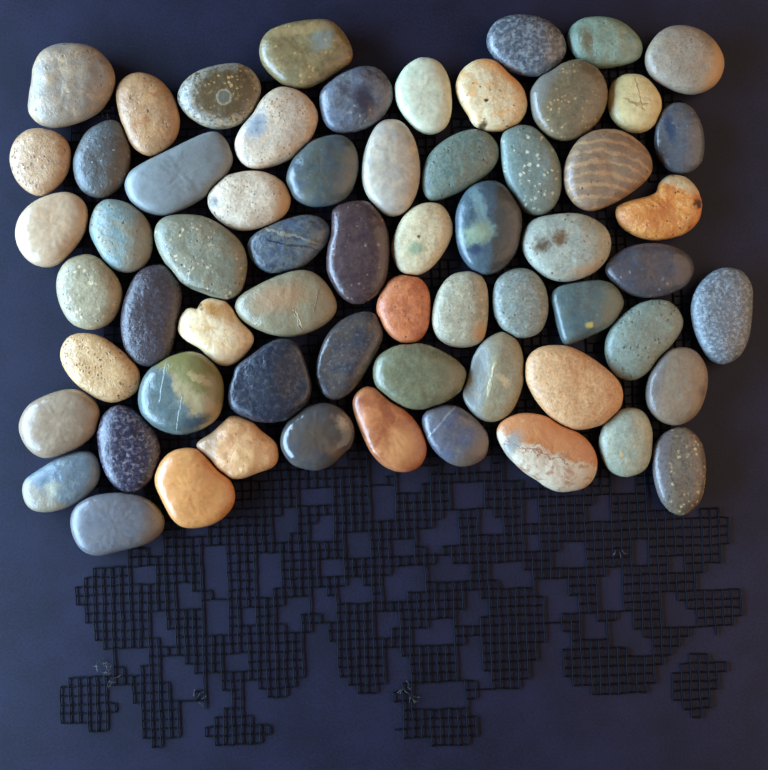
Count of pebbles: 63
